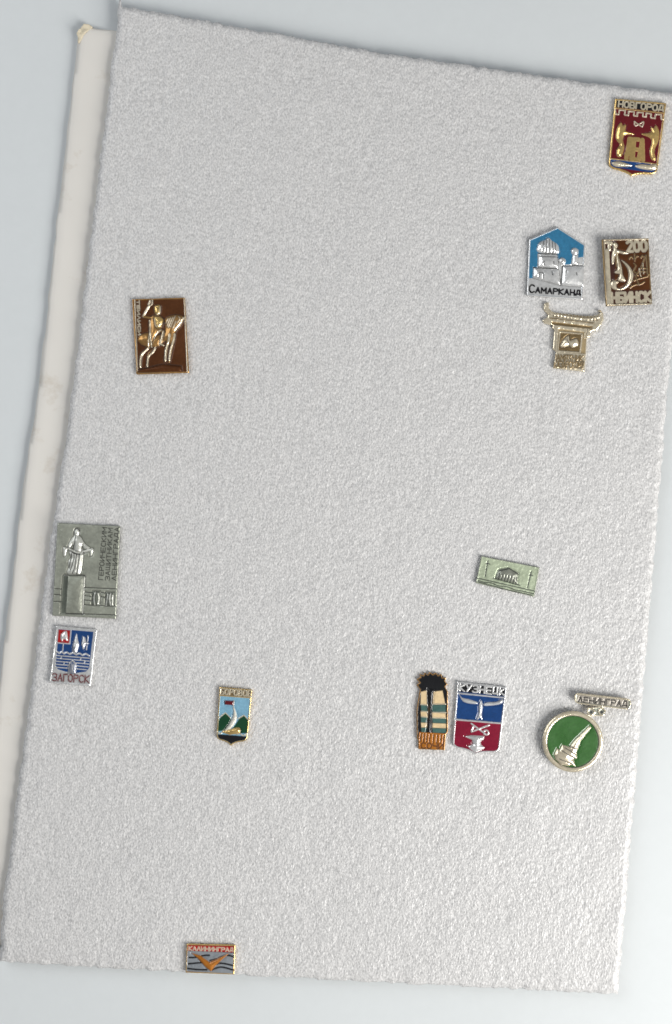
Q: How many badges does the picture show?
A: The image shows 13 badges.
